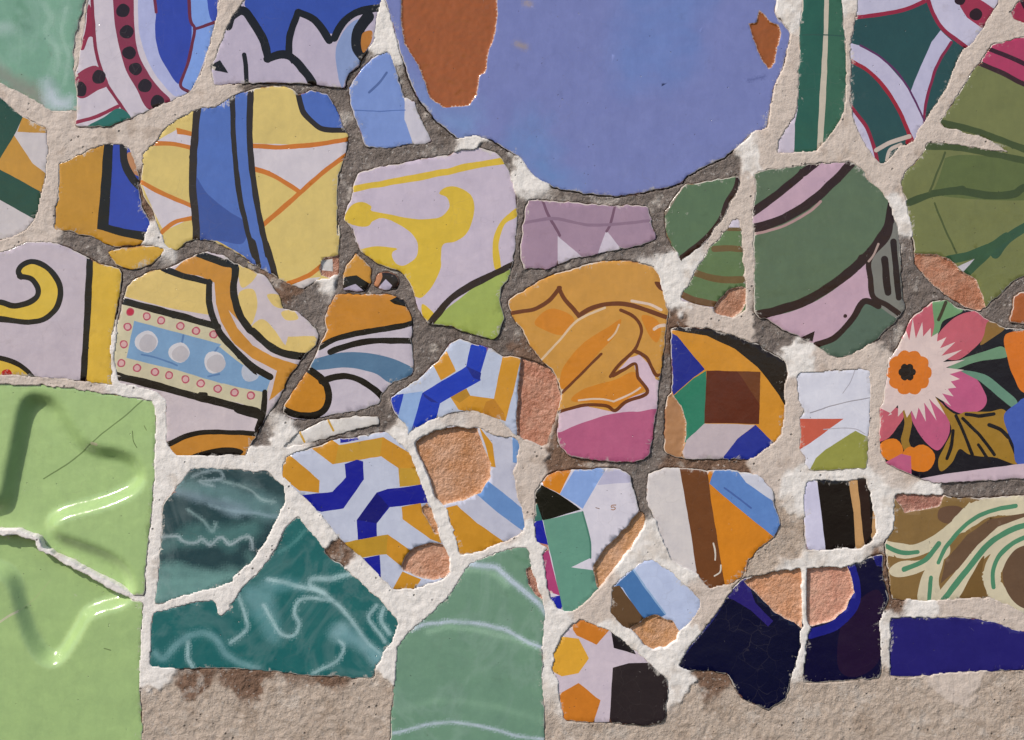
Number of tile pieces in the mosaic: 46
